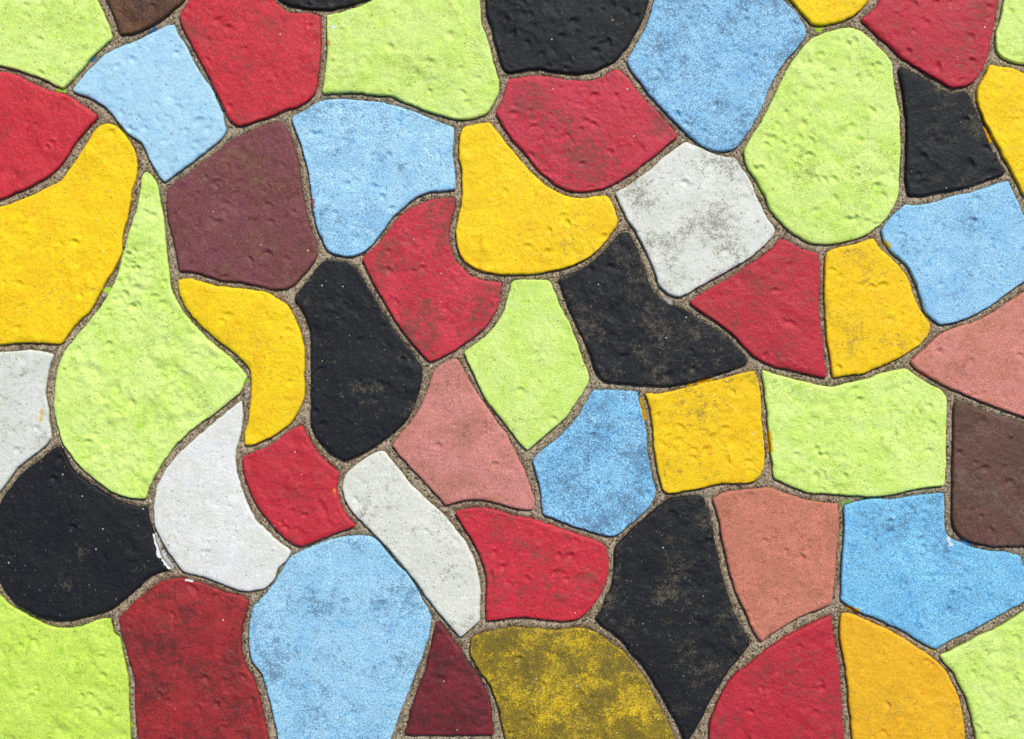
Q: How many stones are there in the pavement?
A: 53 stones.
